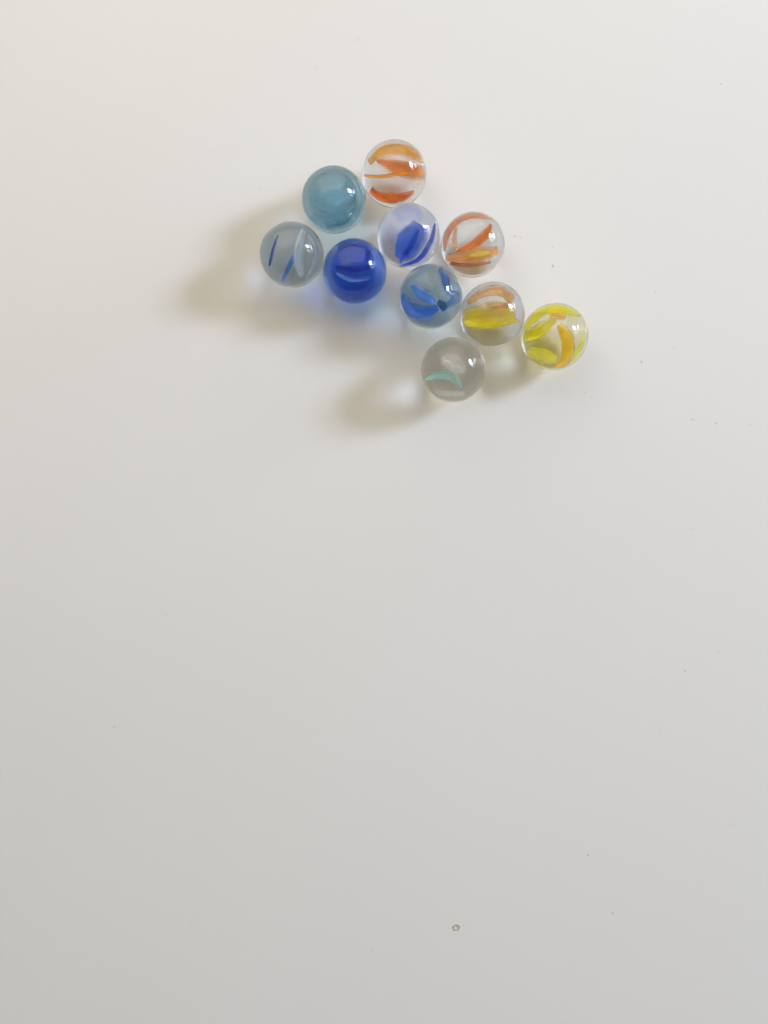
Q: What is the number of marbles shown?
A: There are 10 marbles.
